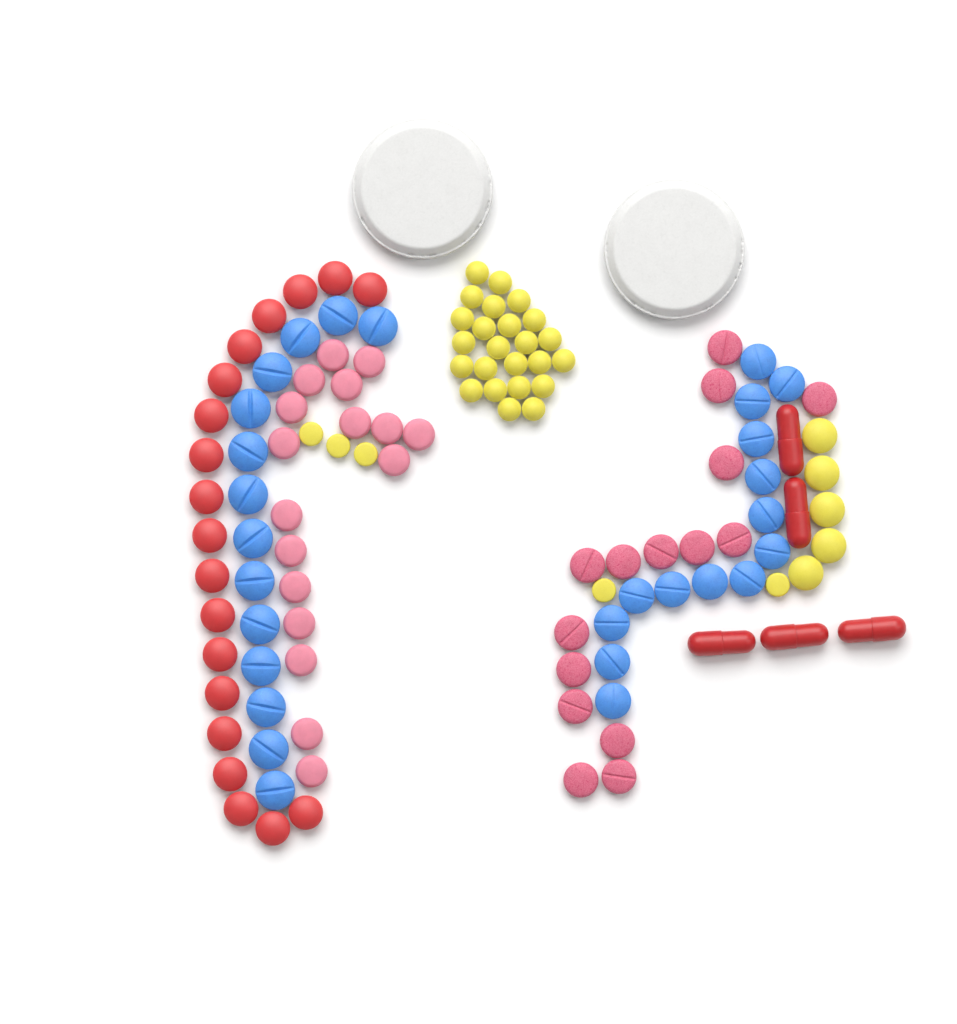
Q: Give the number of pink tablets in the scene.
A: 32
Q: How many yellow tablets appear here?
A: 34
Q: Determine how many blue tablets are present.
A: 28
